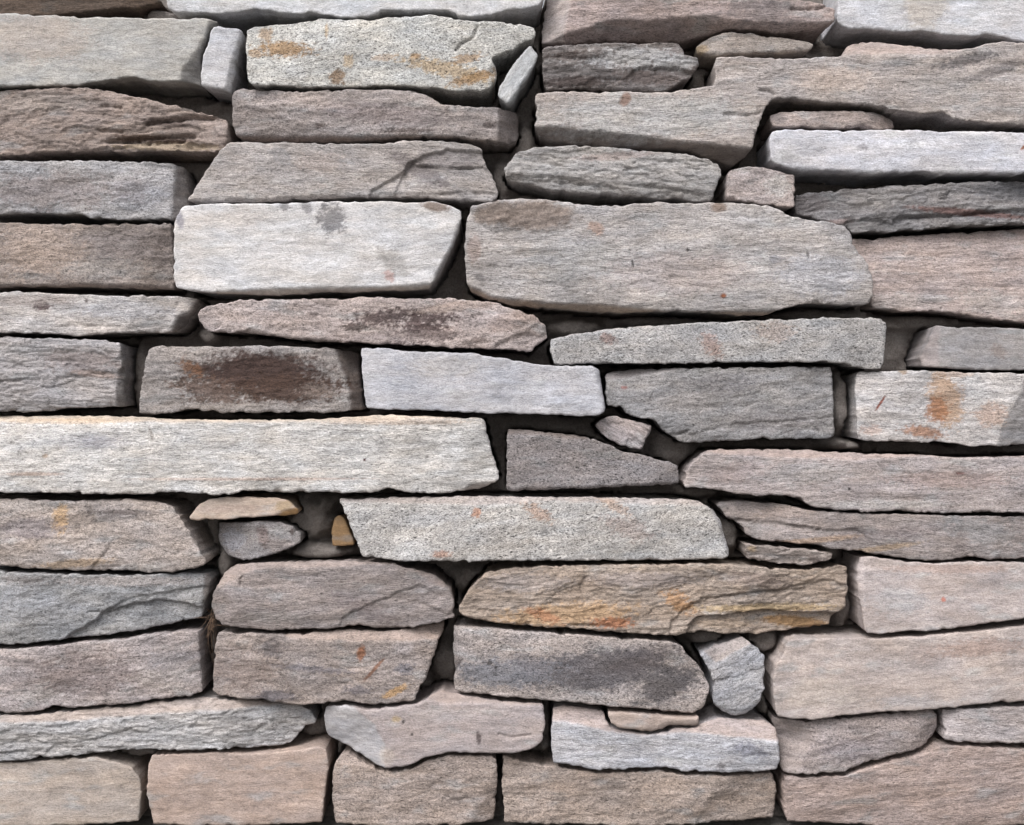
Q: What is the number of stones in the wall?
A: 64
